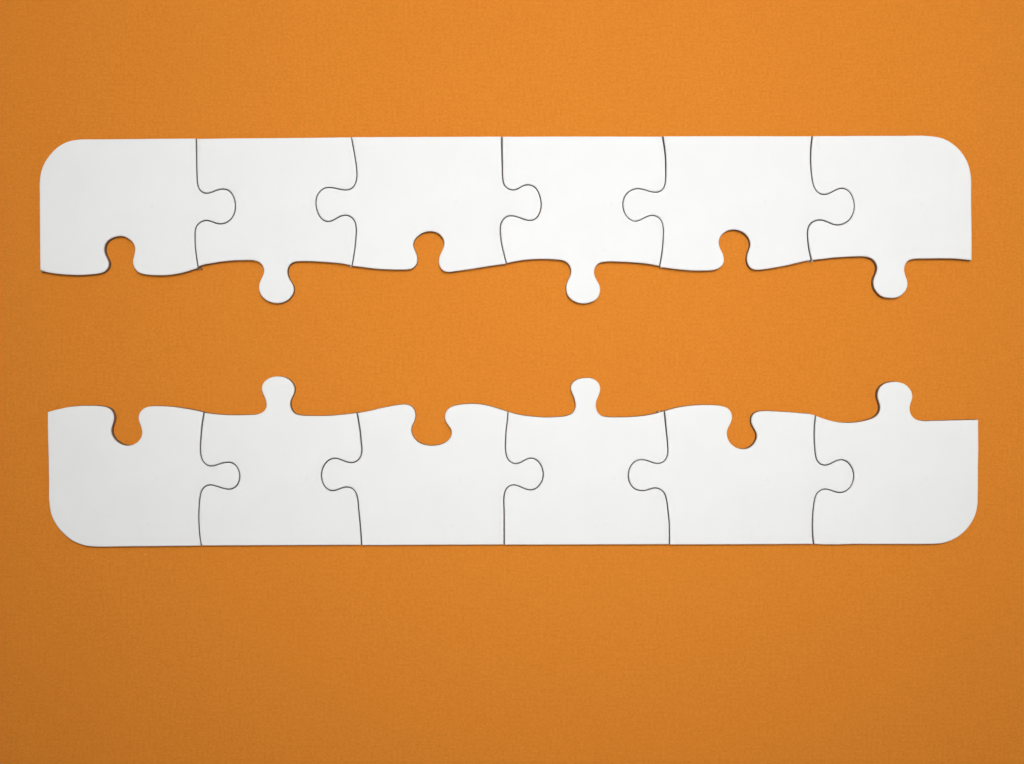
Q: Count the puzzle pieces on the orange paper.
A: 12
